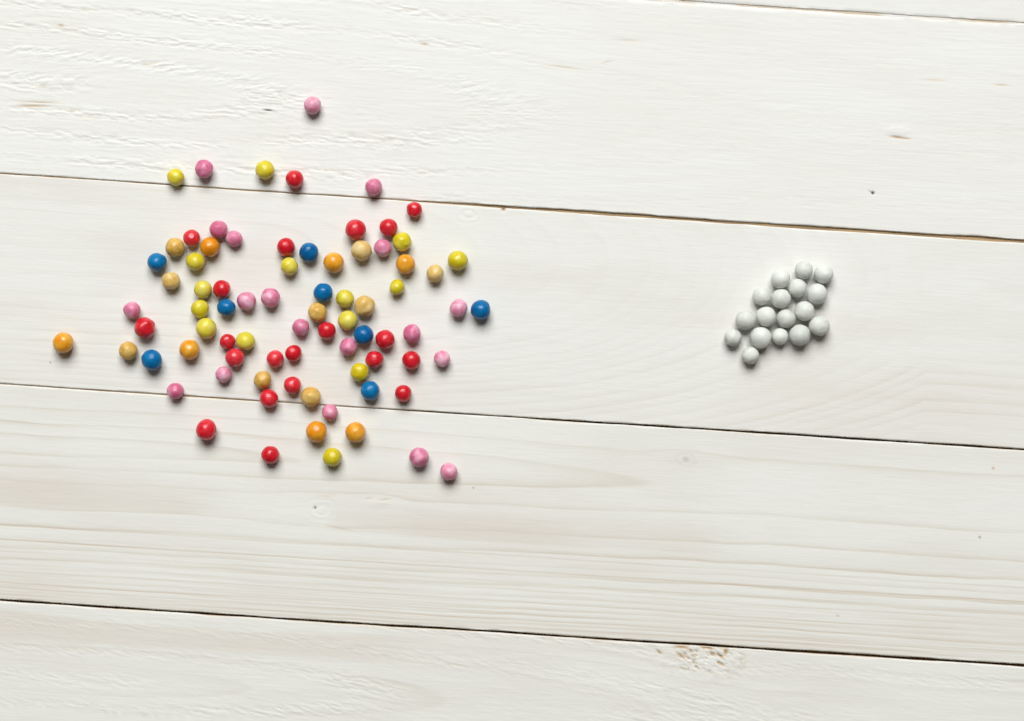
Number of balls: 96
